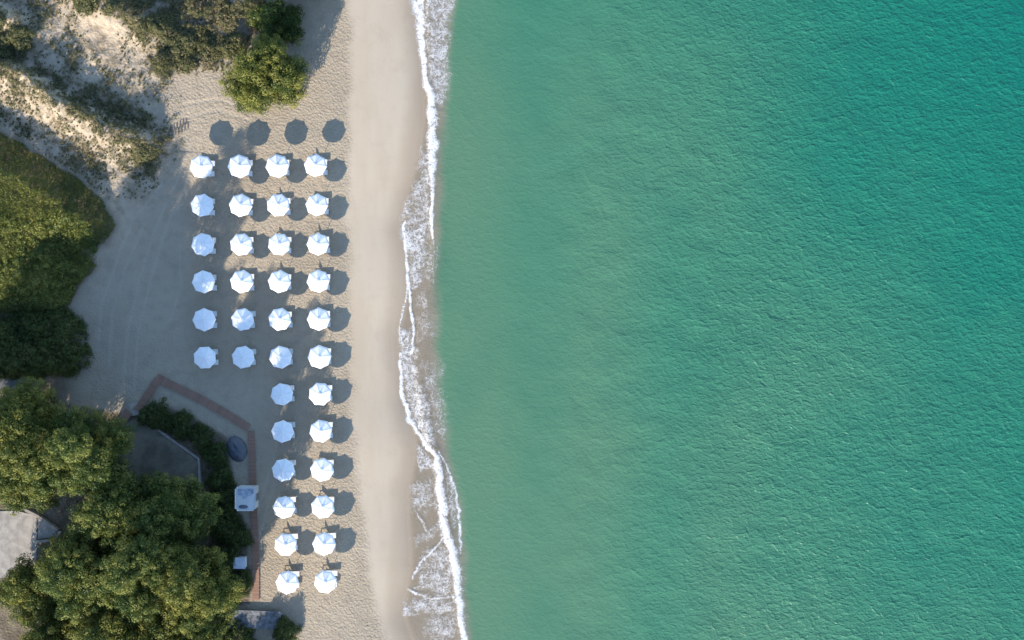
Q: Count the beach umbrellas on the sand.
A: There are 36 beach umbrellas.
